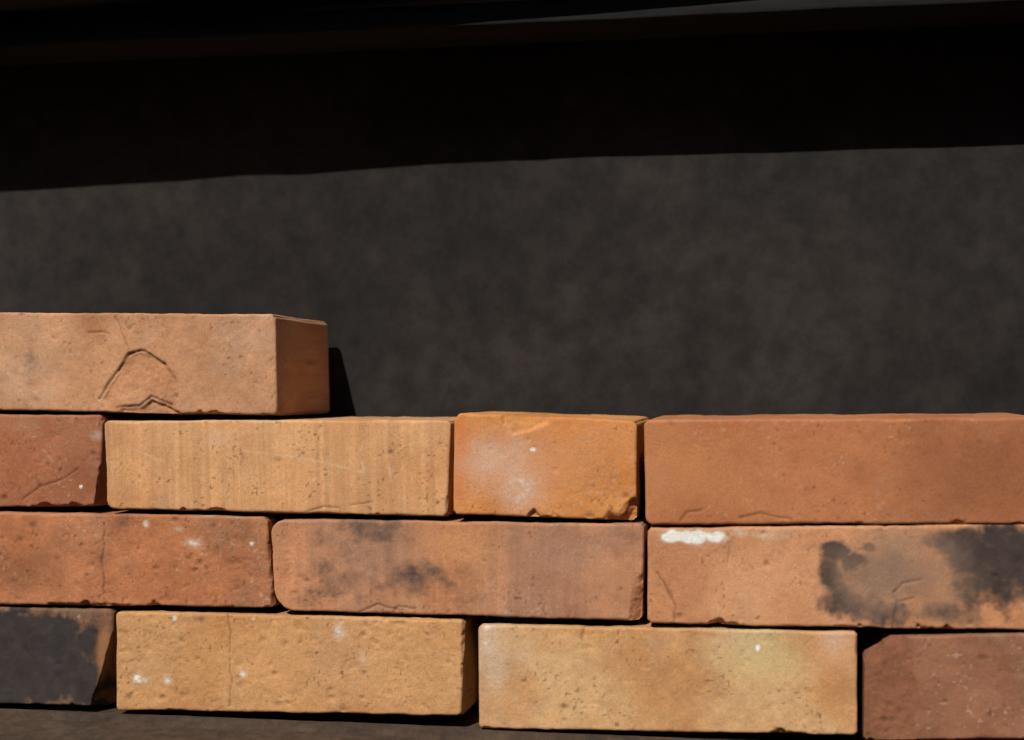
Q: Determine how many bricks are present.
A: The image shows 12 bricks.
